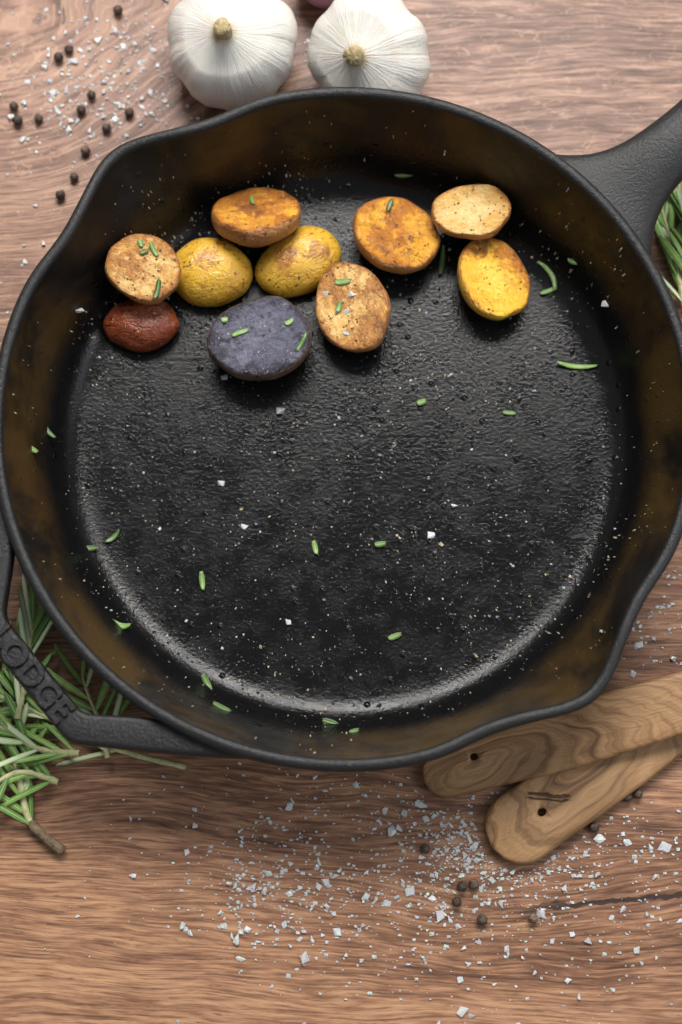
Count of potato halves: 10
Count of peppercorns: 22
